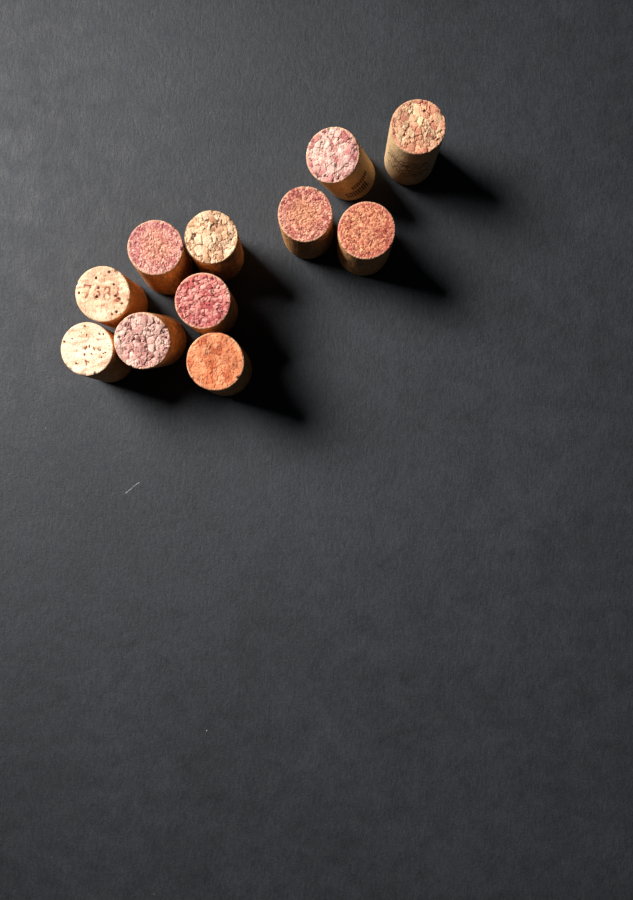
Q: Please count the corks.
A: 11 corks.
